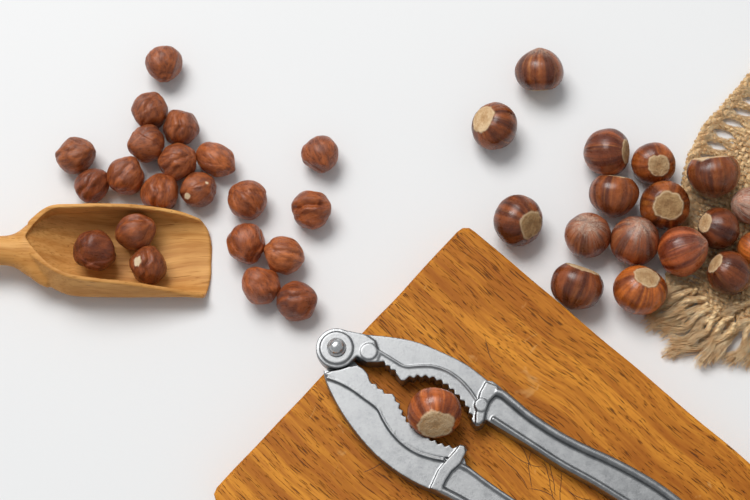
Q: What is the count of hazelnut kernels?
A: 21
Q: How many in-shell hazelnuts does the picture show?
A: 18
